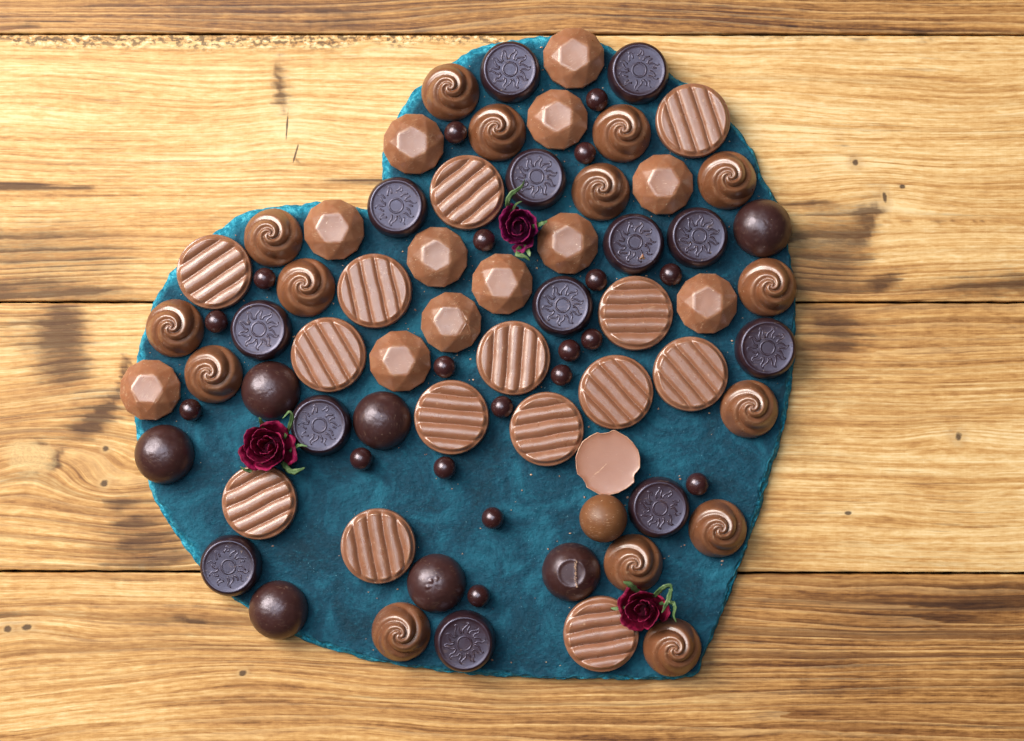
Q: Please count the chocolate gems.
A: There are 12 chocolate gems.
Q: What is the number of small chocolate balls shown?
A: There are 19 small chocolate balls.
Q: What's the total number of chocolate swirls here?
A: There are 15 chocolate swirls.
